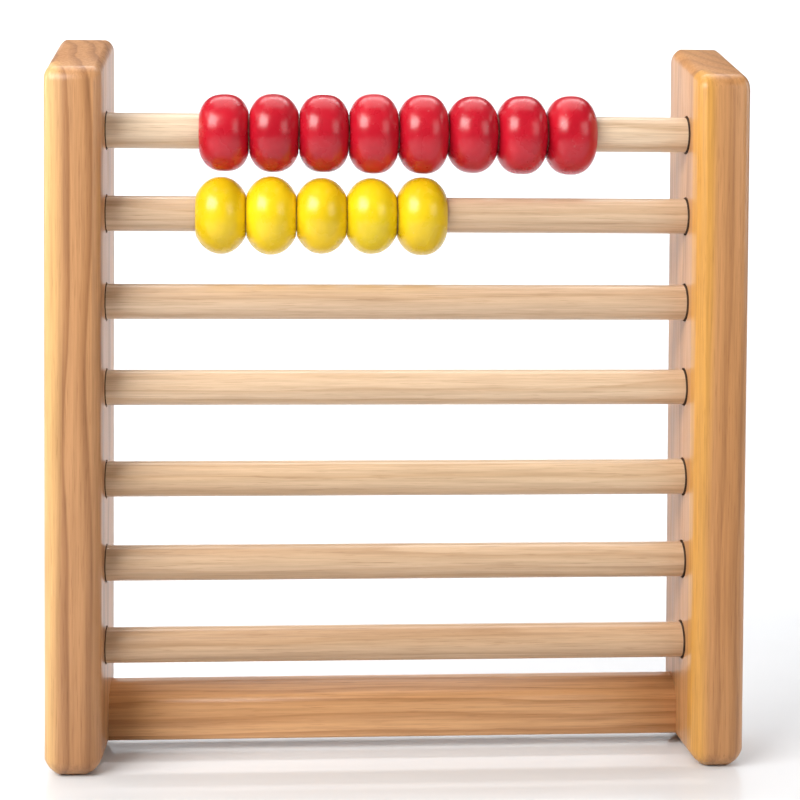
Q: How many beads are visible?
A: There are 13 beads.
